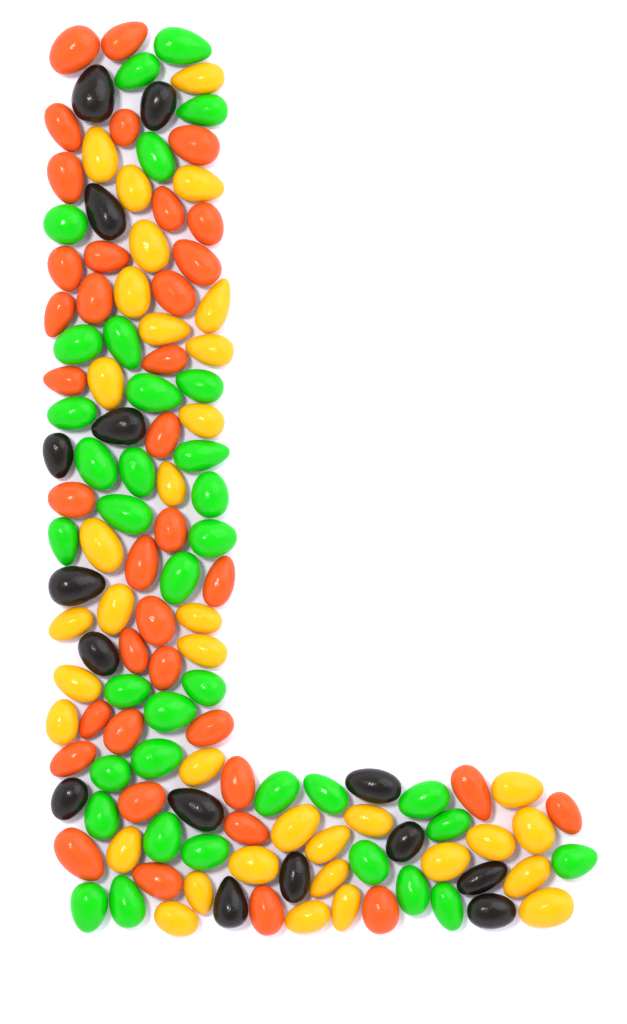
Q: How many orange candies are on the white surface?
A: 37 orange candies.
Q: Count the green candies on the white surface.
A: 36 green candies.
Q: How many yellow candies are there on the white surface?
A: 36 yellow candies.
